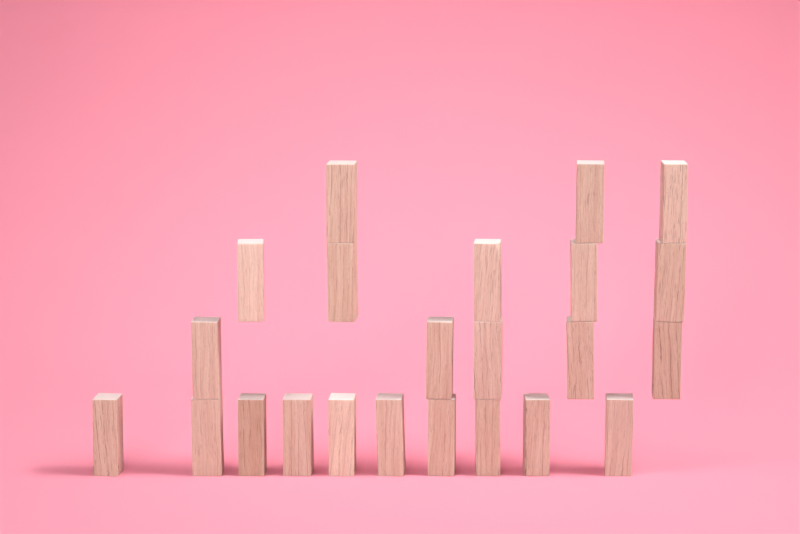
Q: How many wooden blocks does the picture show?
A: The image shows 23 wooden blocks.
